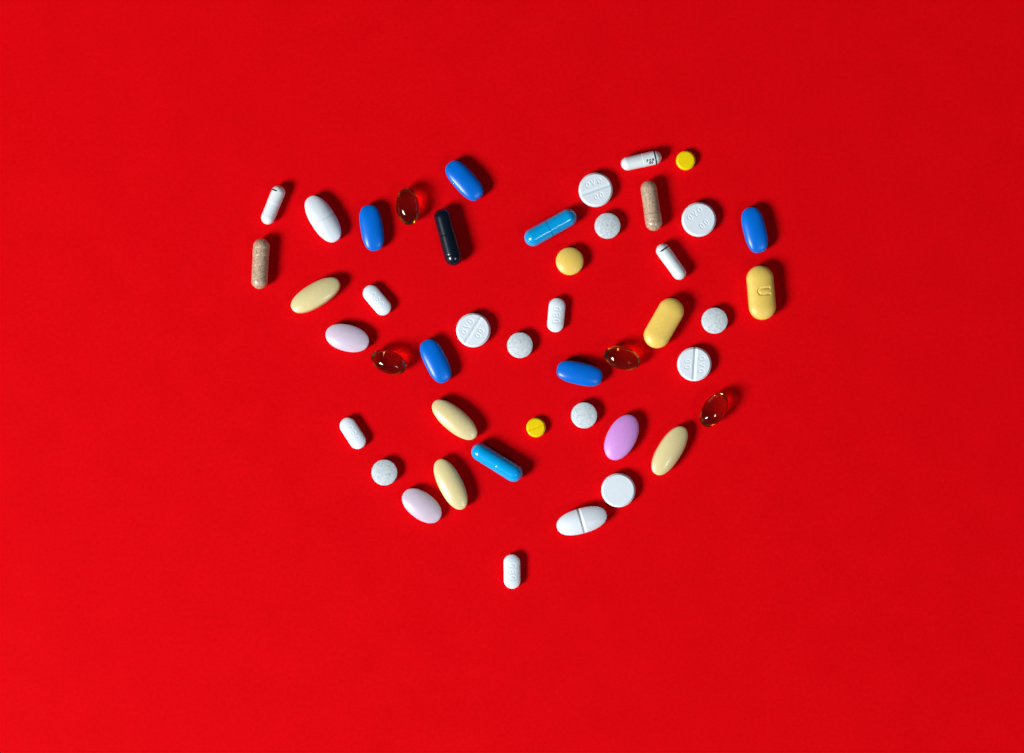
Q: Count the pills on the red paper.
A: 45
